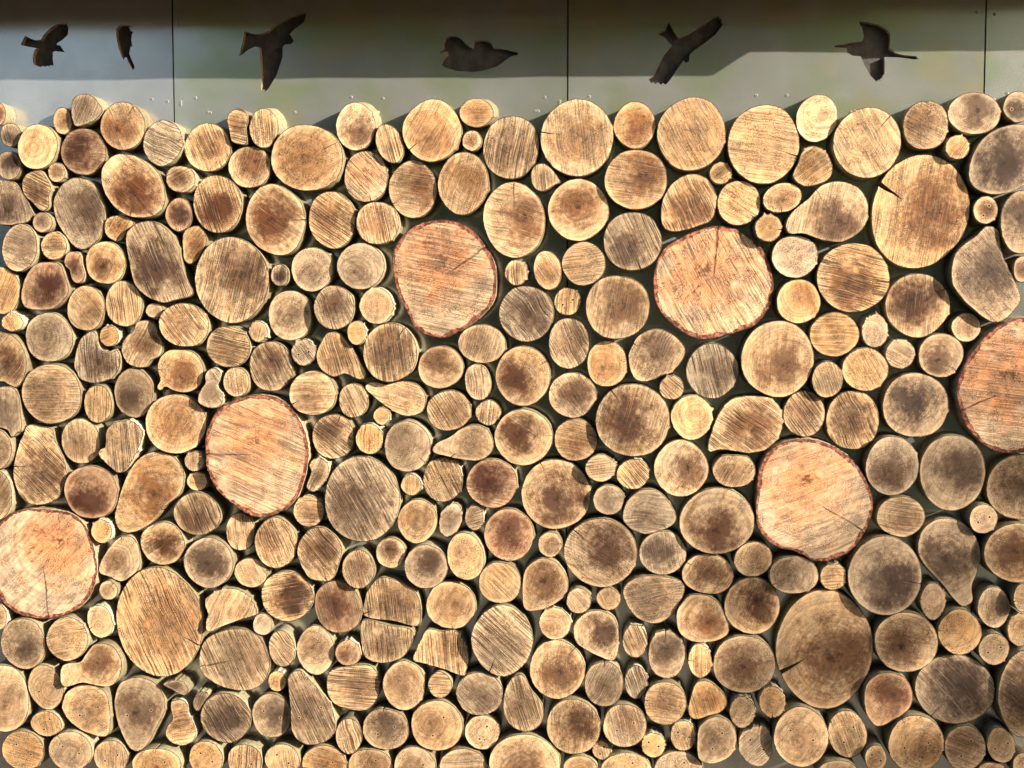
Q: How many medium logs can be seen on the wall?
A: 190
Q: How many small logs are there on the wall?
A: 115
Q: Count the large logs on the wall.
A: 9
